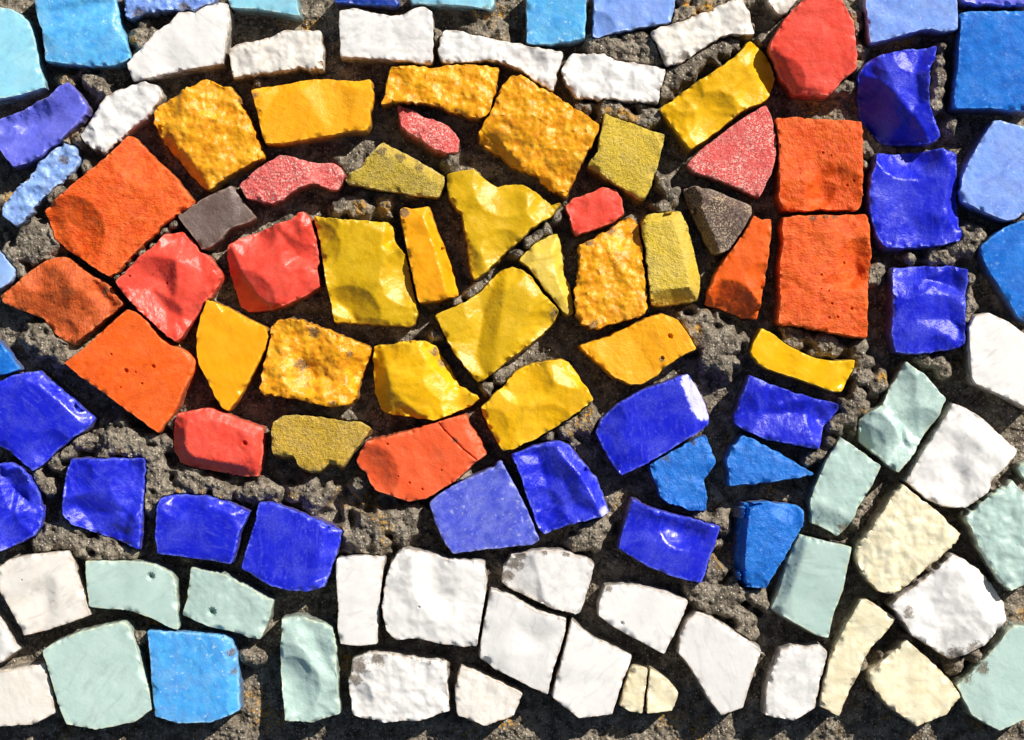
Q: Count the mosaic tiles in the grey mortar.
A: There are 111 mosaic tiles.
